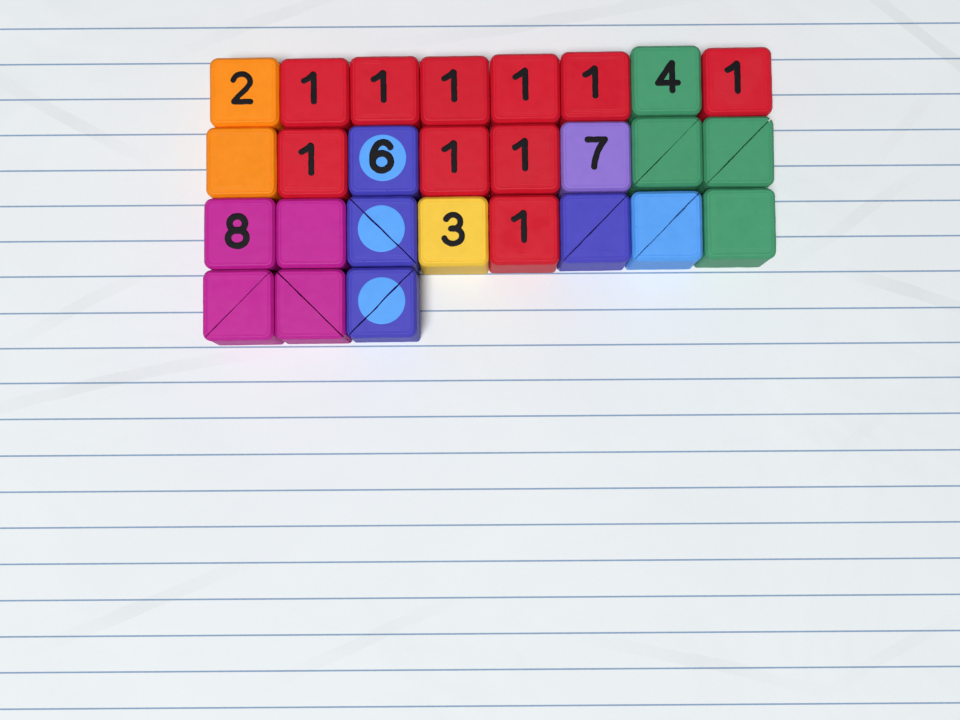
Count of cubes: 27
